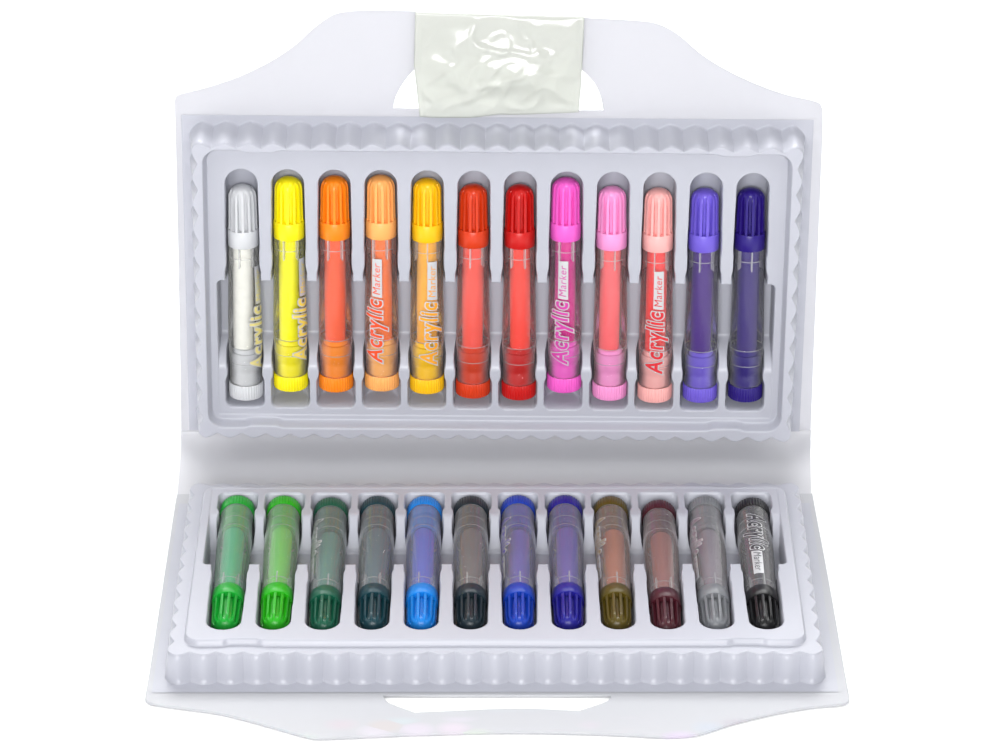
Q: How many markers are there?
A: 24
